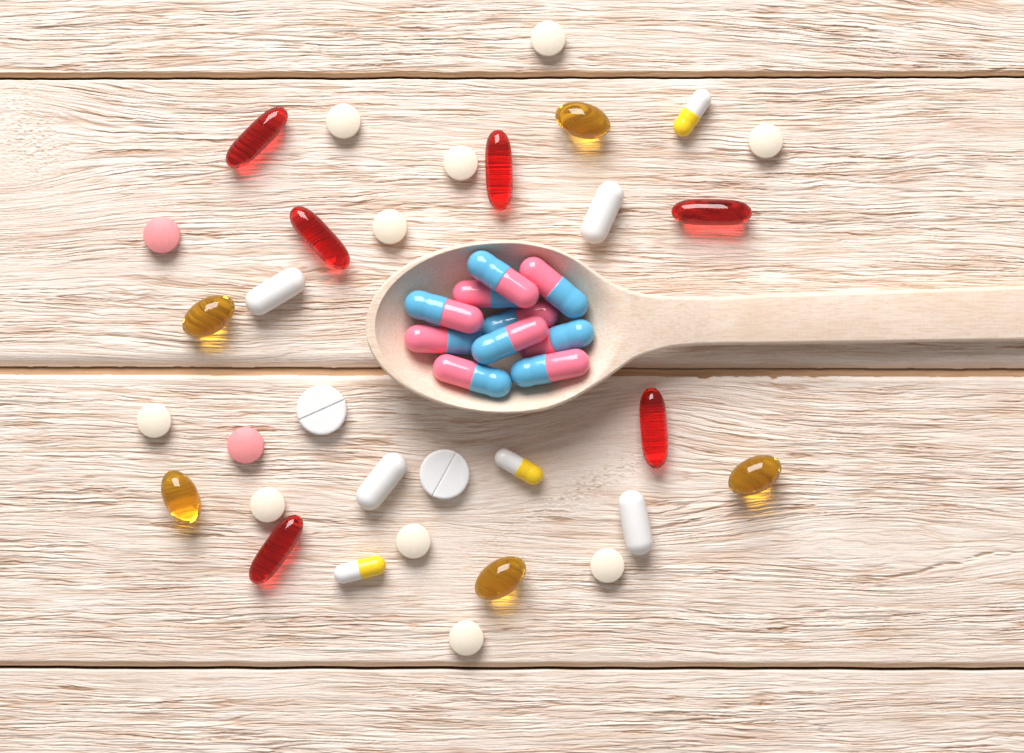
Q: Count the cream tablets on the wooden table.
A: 10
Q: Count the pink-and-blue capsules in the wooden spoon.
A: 10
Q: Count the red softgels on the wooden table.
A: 6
